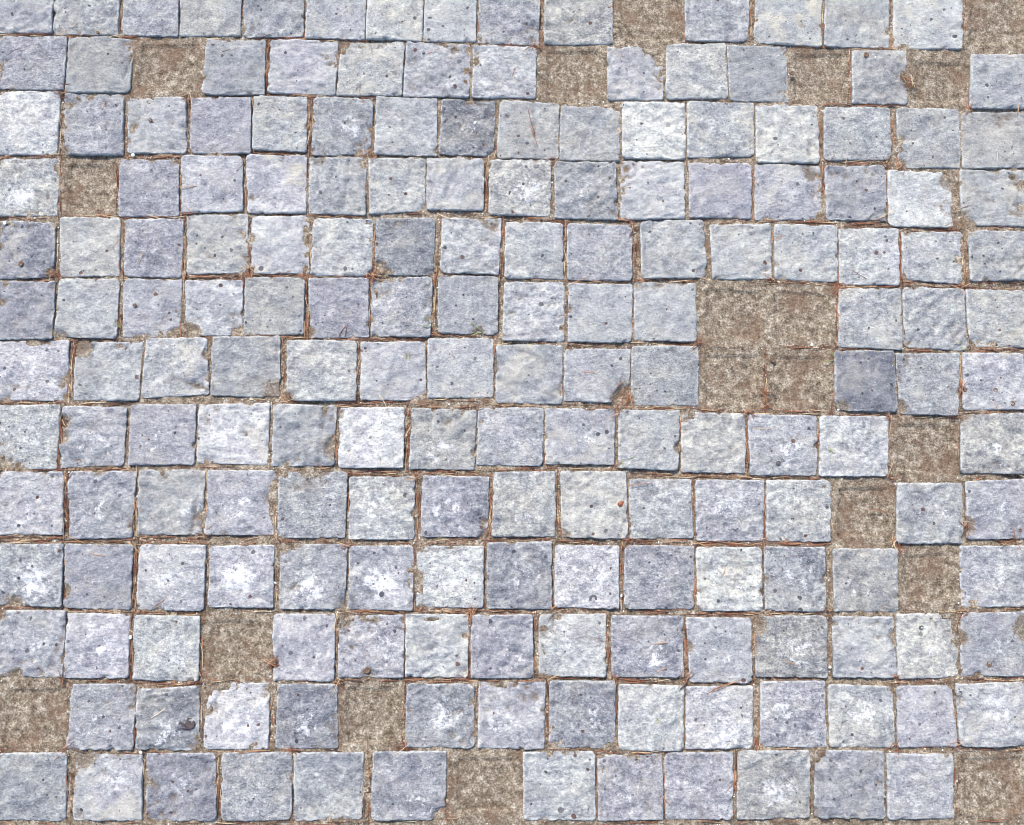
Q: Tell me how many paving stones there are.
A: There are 181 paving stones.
